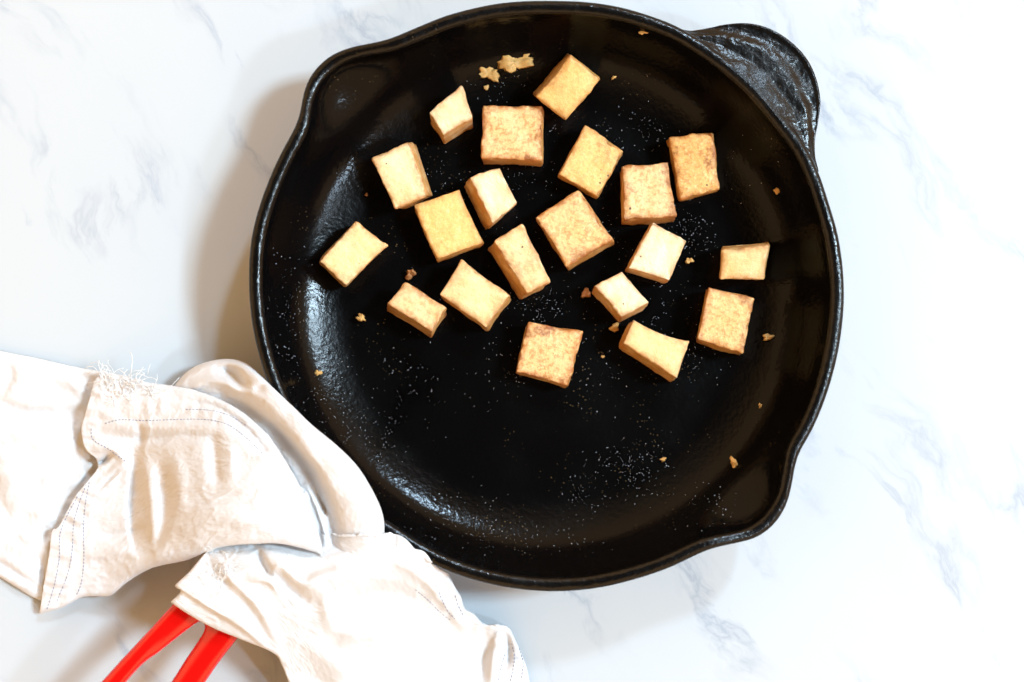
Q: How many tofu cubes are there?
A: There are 20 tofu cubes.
